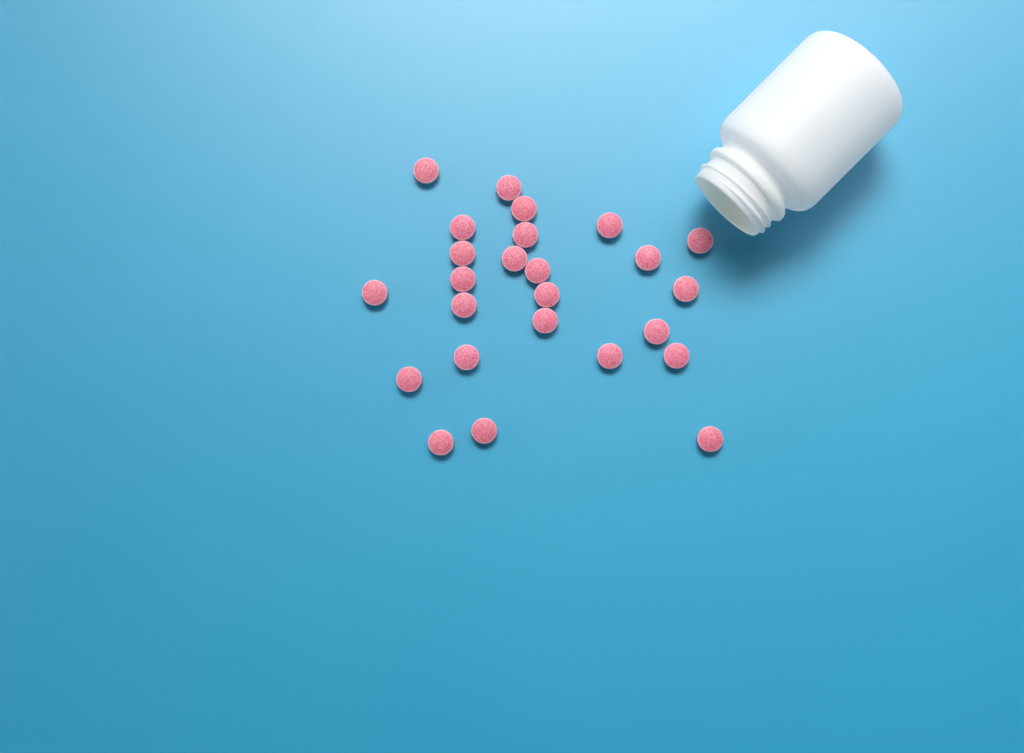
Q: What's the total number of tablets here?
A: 25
